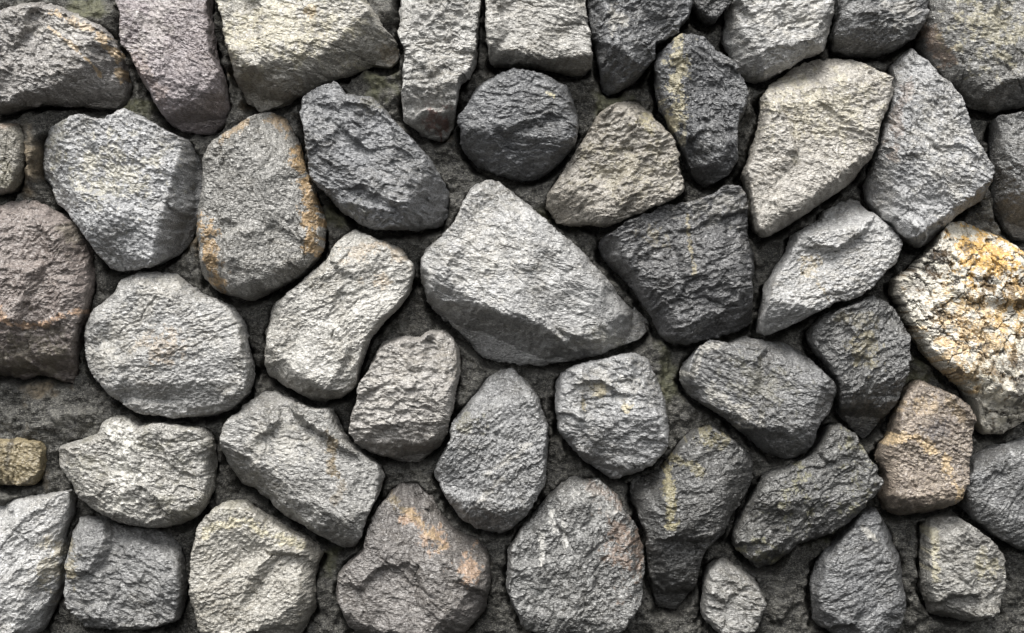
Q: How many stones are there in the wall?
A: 47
